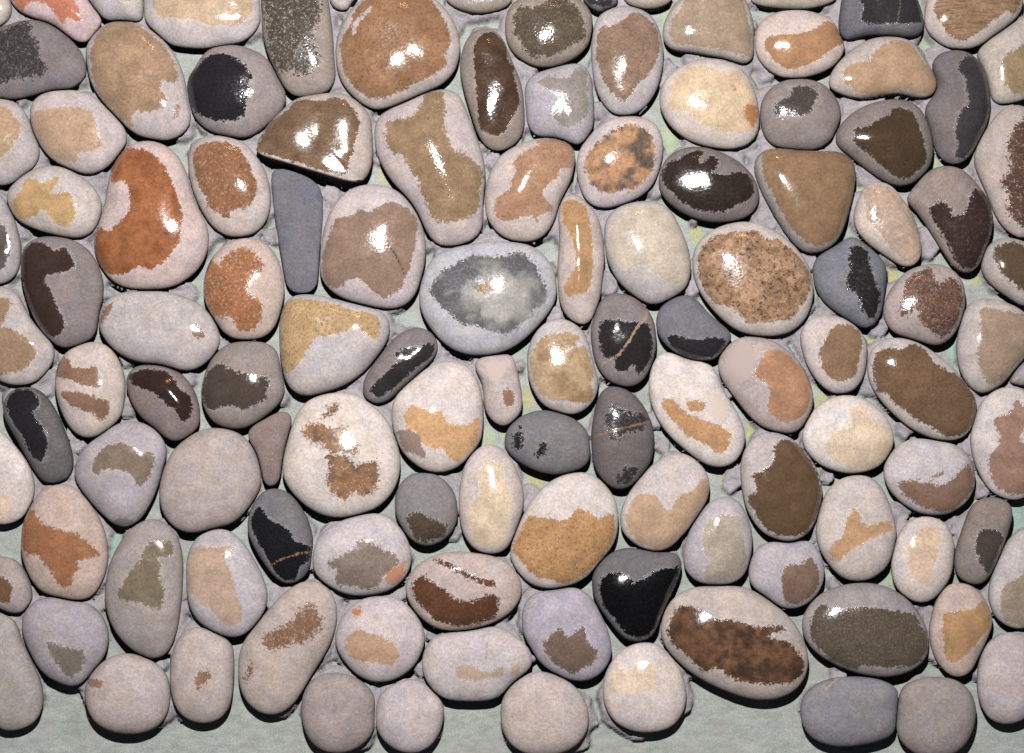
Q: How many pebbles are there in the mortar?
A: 120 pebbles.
